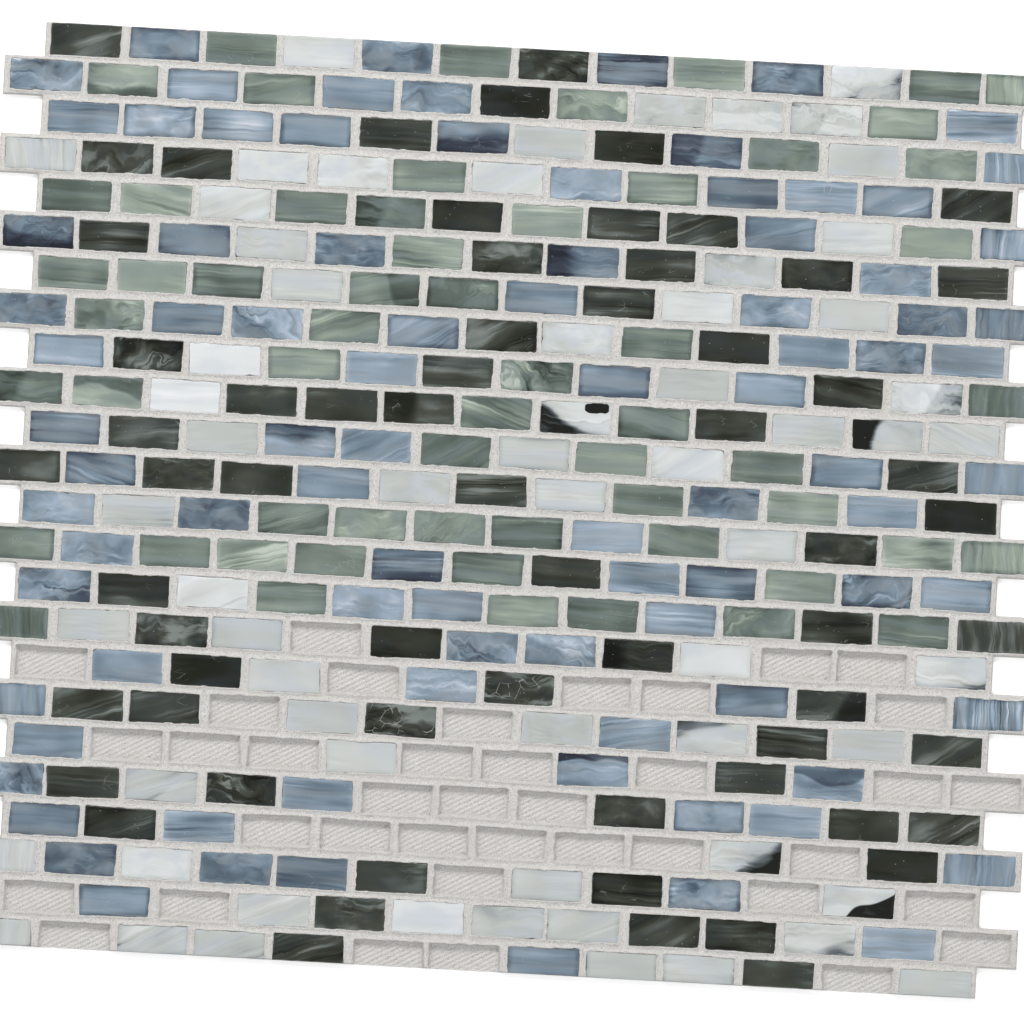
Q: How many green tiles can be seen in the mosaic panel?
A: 59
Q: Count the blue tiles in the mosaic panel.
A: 89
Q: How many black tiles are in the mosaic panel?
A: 64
